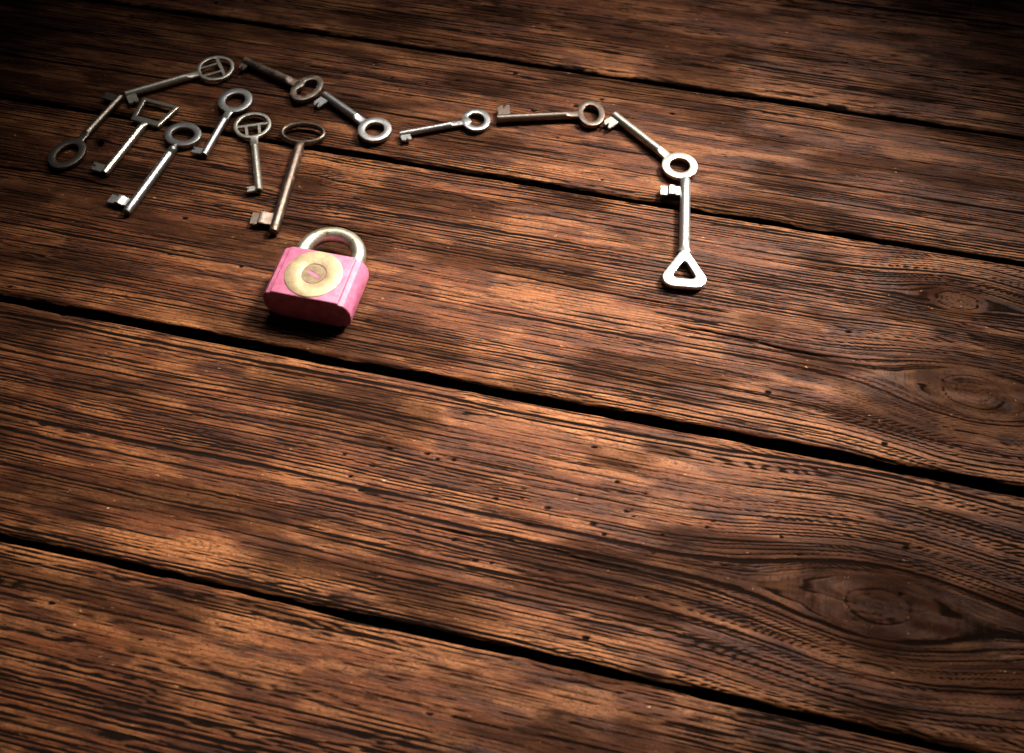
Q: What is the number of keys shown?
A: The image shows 13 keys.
